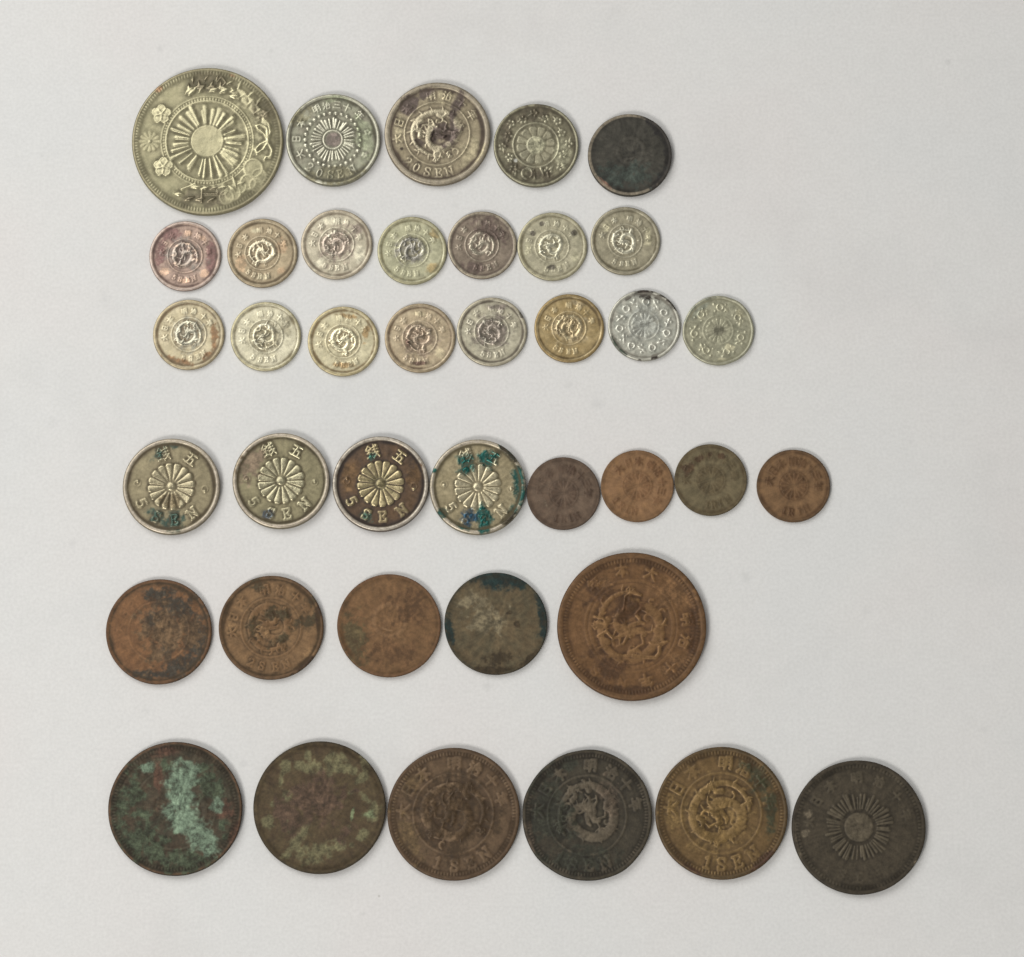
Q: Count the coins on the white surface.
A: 39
